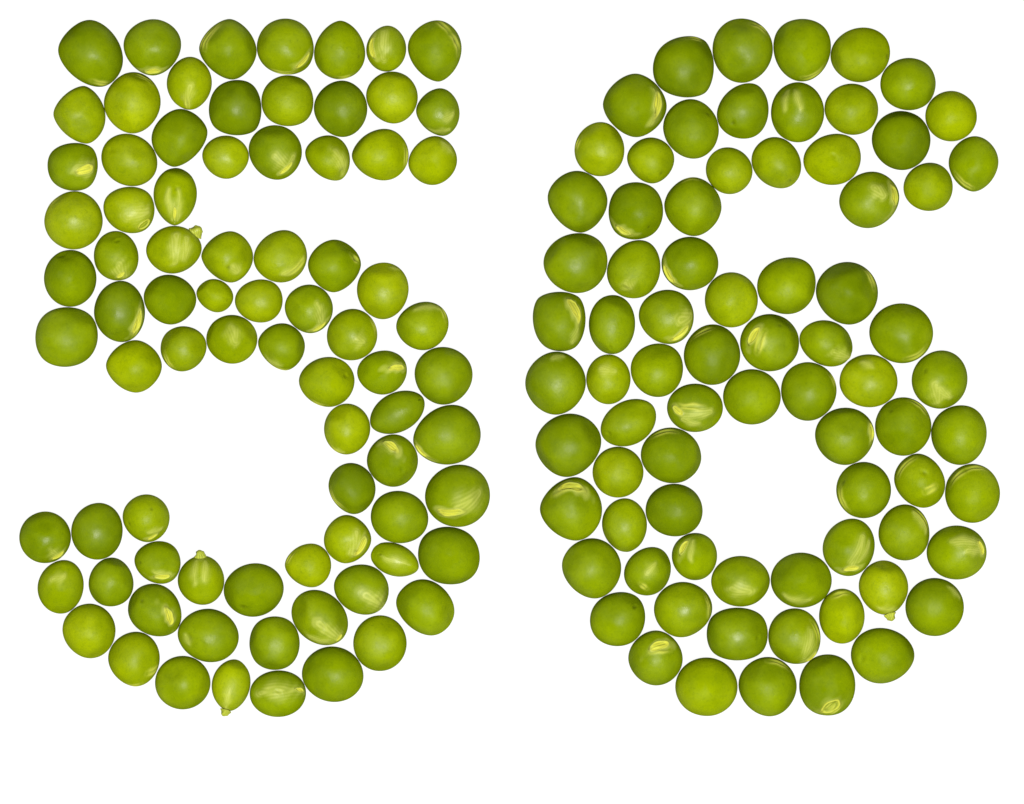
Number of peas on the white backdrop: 157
